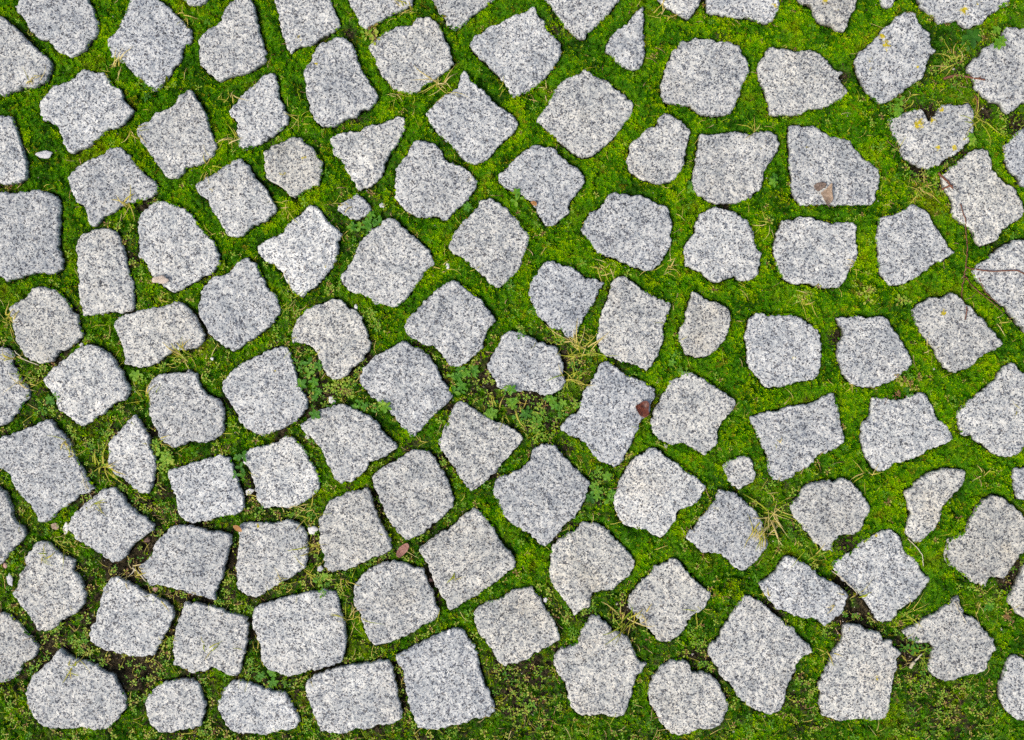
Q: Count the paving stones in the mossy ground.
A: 118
